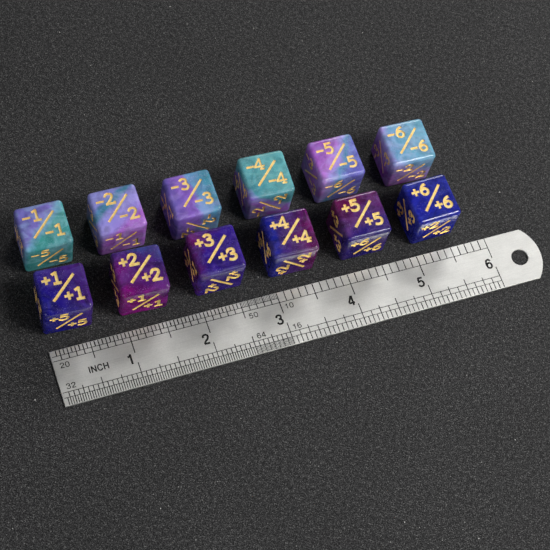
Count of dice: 12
